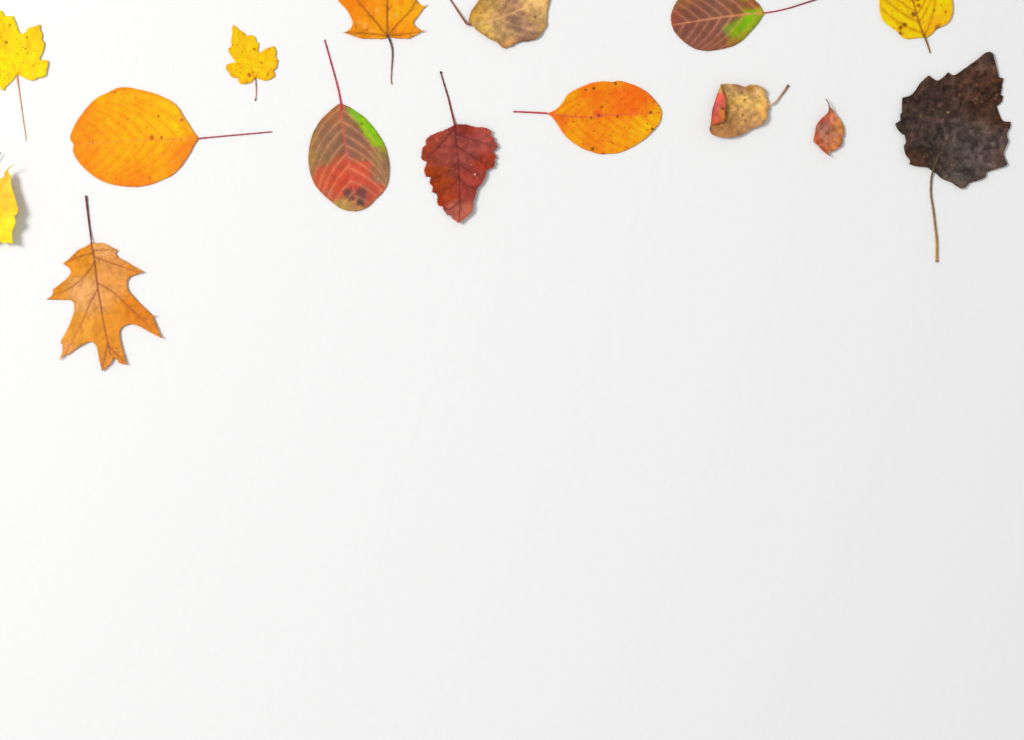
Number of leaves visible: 15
